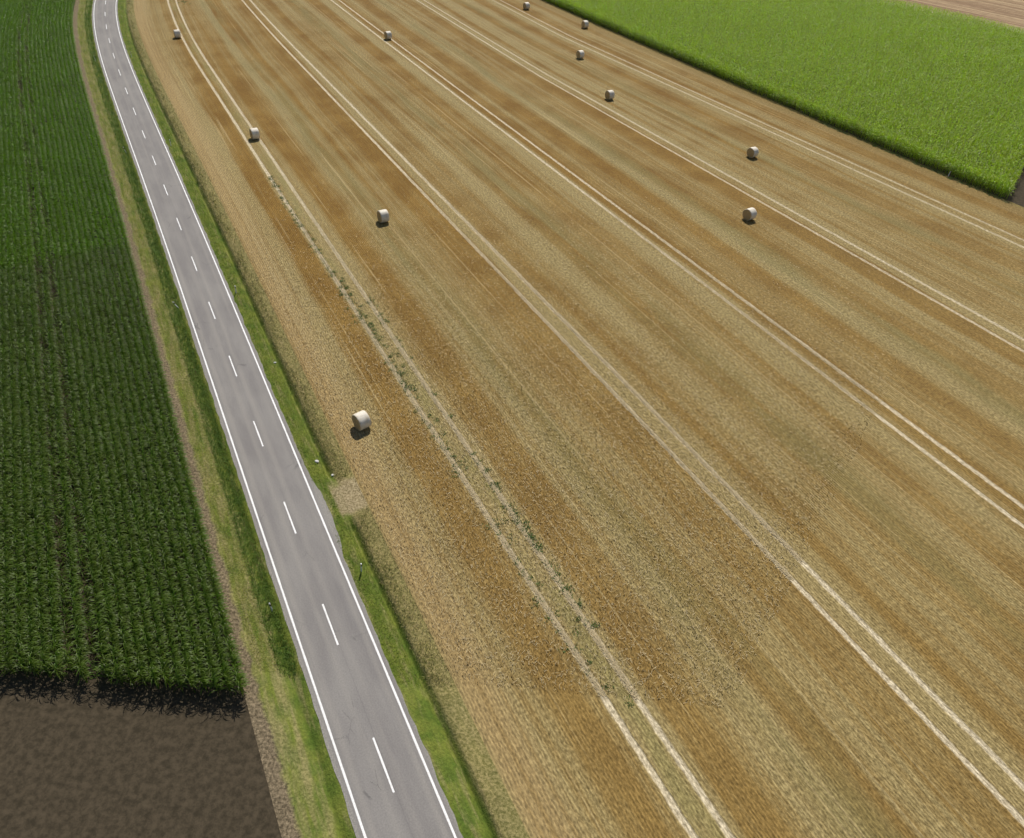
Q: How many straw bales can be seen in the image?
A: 11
